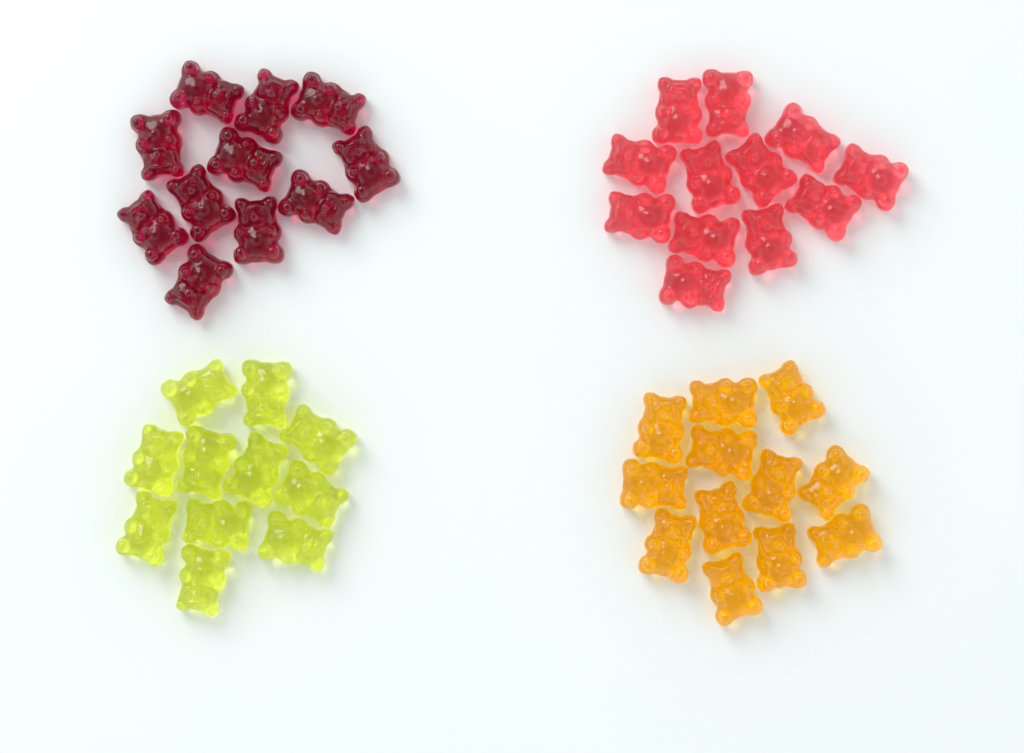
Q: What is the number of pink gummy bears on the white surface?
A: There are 12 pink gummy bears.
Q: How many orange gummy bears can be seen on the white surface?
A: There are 12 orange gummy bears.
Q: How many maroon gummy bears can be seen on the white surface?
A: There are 11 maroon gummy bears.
